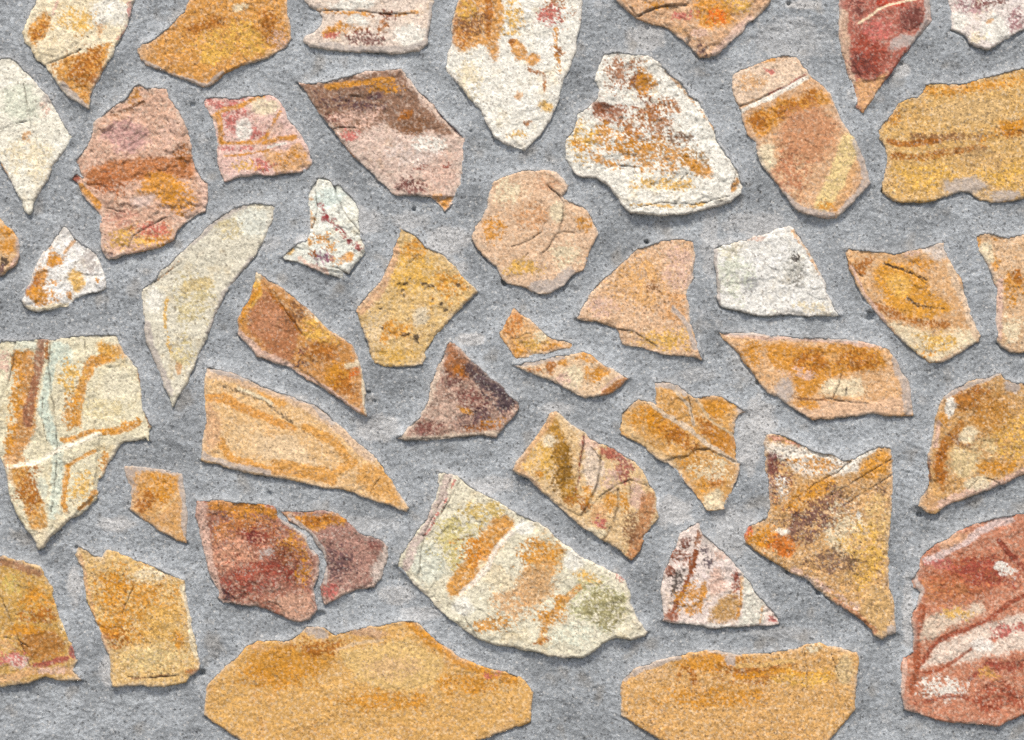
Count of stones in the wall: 45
